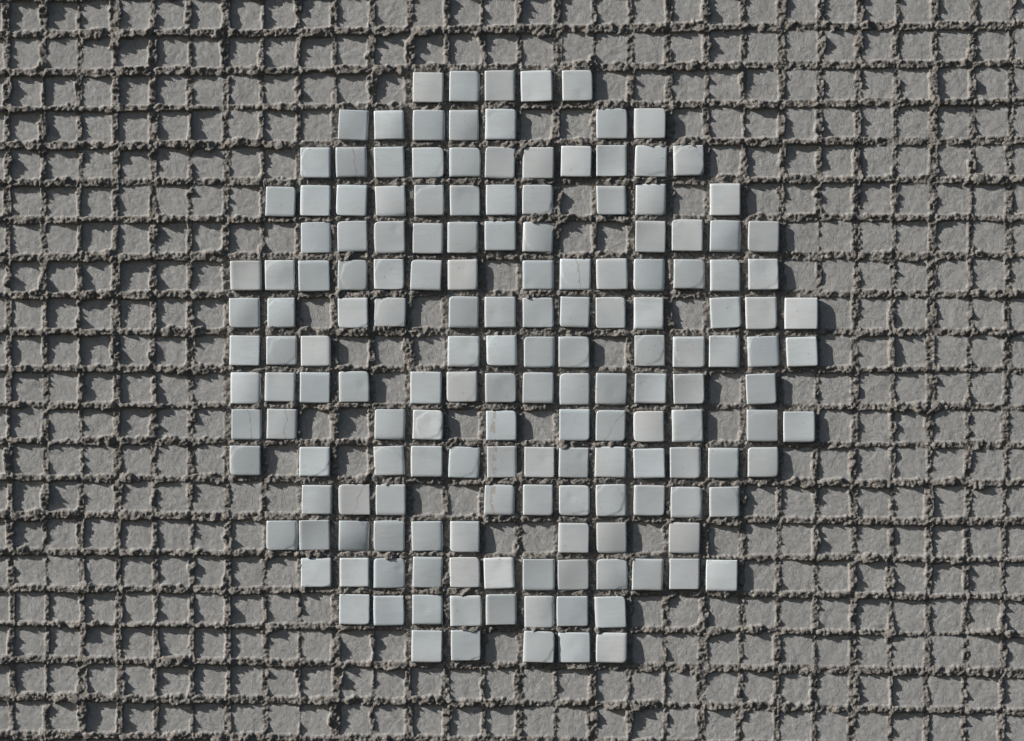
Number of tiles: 165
